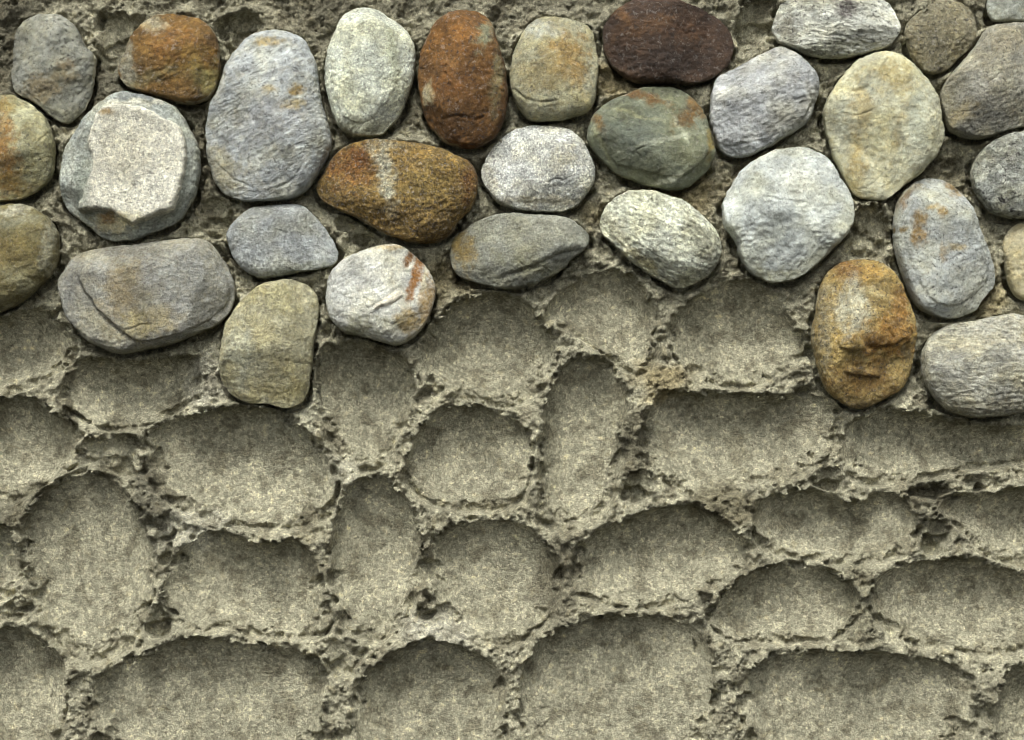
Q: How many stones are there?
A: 31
